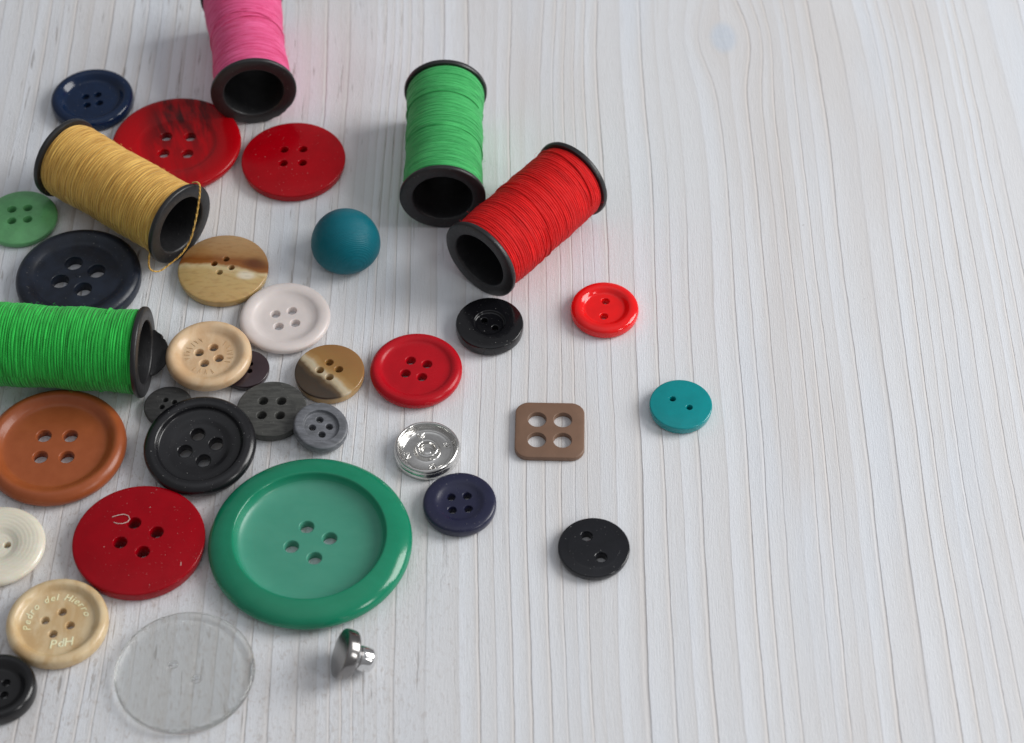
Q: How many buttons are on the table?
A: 31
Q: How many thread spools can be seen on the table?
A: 5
